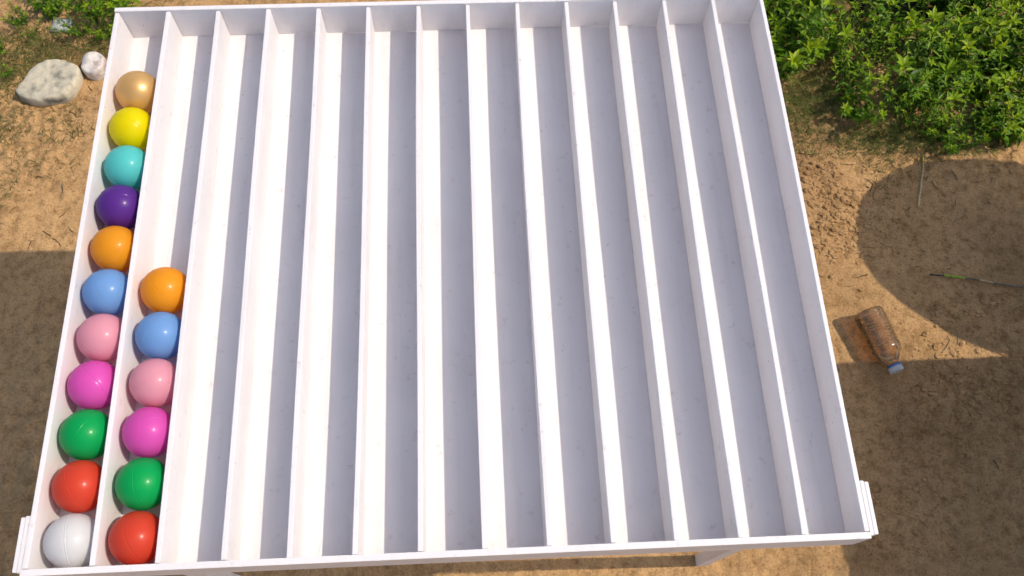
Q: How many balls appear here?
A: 17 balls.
